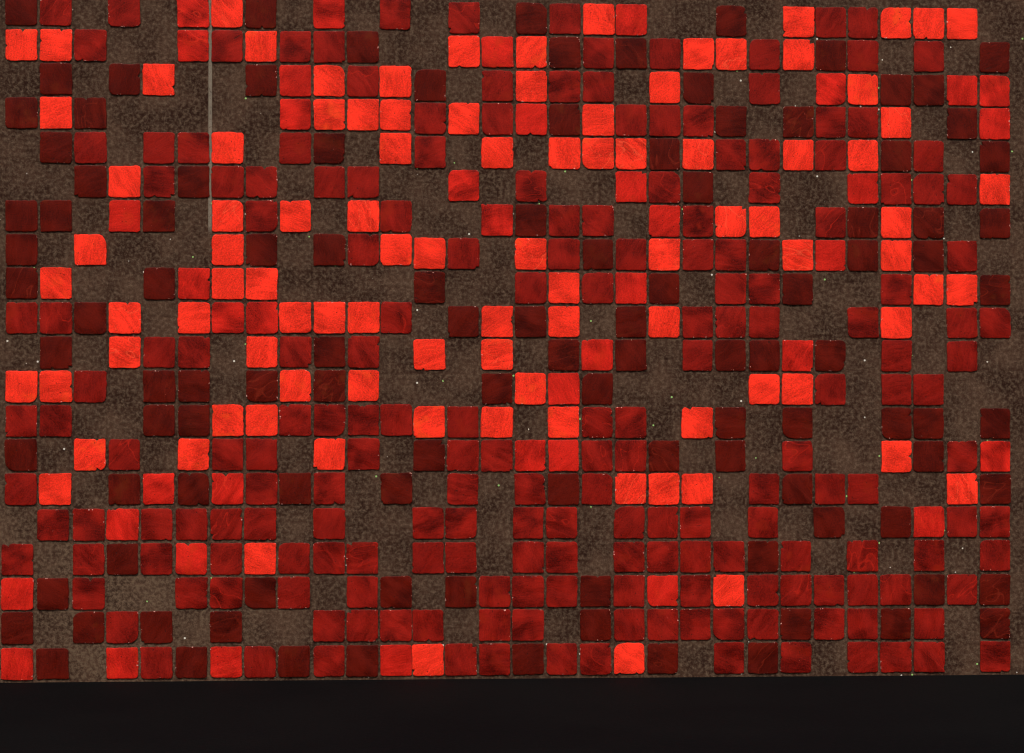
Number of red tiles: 40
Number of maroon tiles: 194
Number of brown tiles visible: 112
